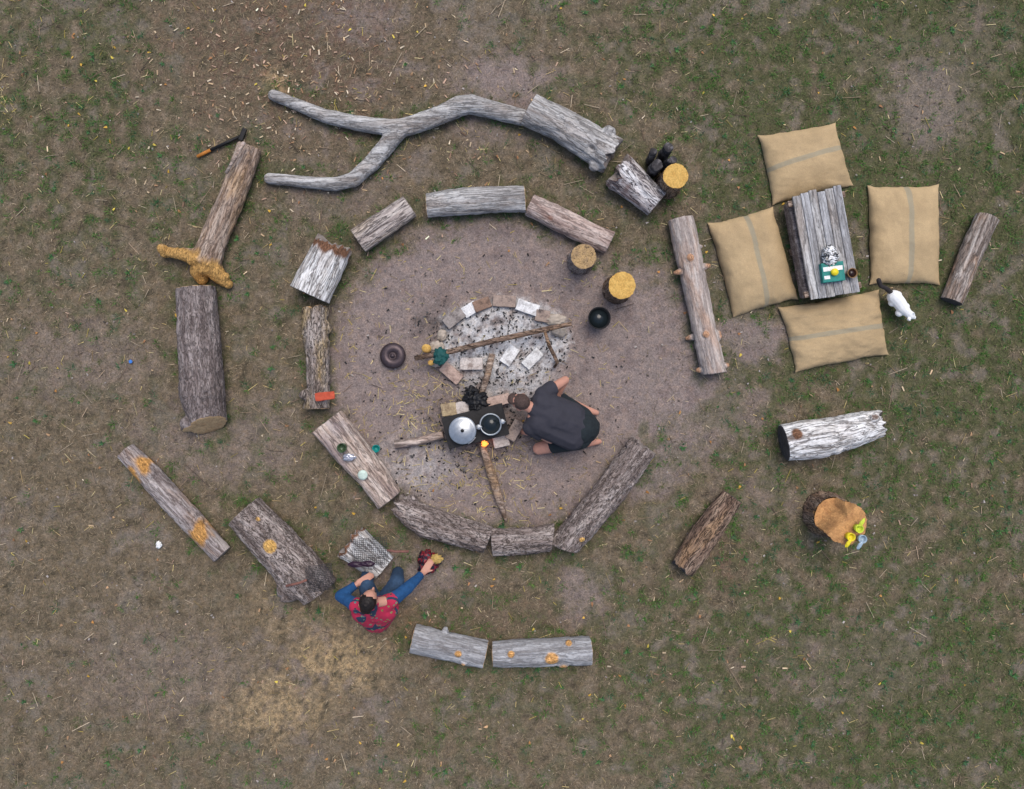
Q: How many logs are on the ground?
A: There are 22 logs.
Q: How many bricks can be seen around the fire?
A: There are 15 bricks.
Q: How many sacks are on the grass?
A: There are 4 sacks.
